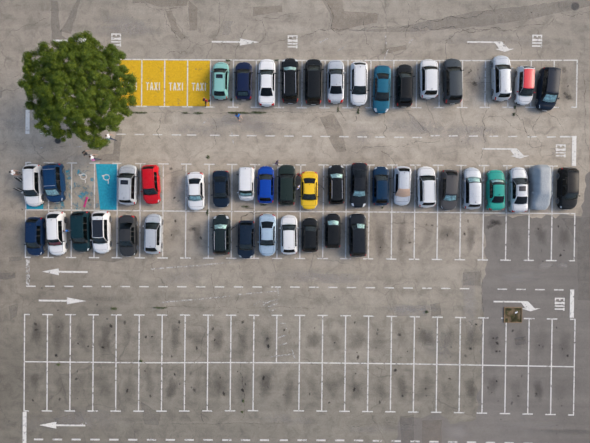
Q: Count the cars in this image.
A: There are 48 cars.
